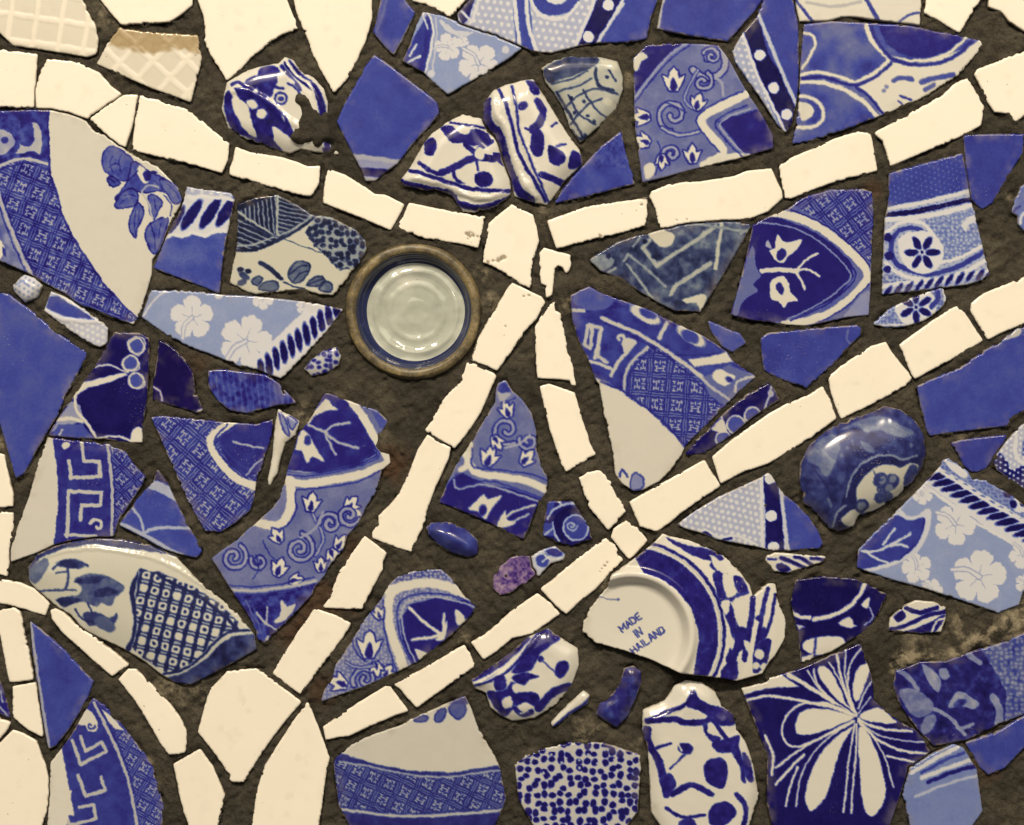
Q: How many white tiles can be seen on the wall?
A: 52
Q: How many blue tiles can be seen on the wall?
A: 70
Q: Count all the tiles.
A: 122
